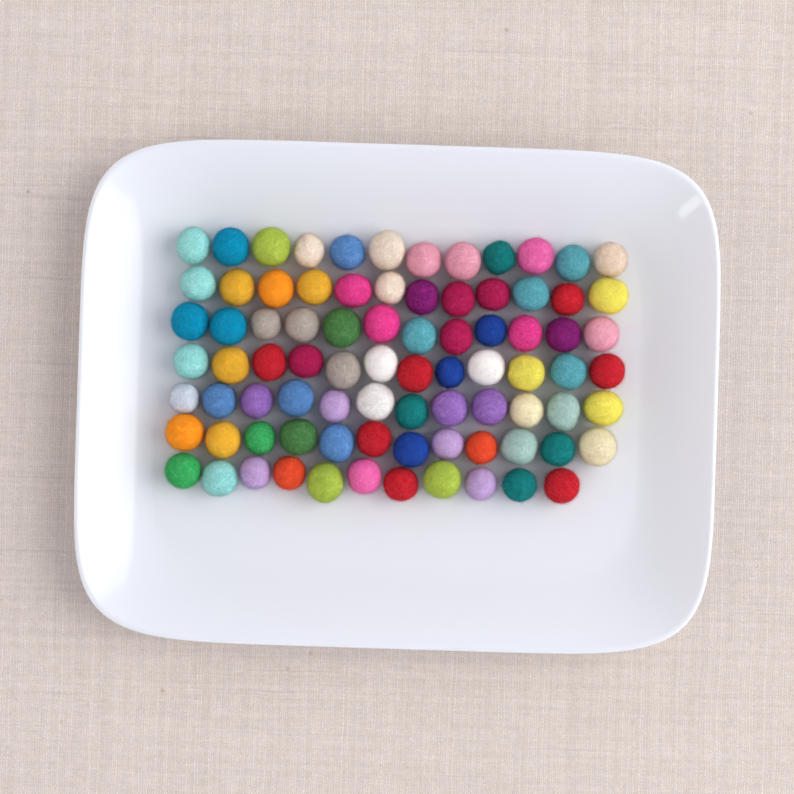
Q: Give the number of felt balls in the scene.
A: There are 83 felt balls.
